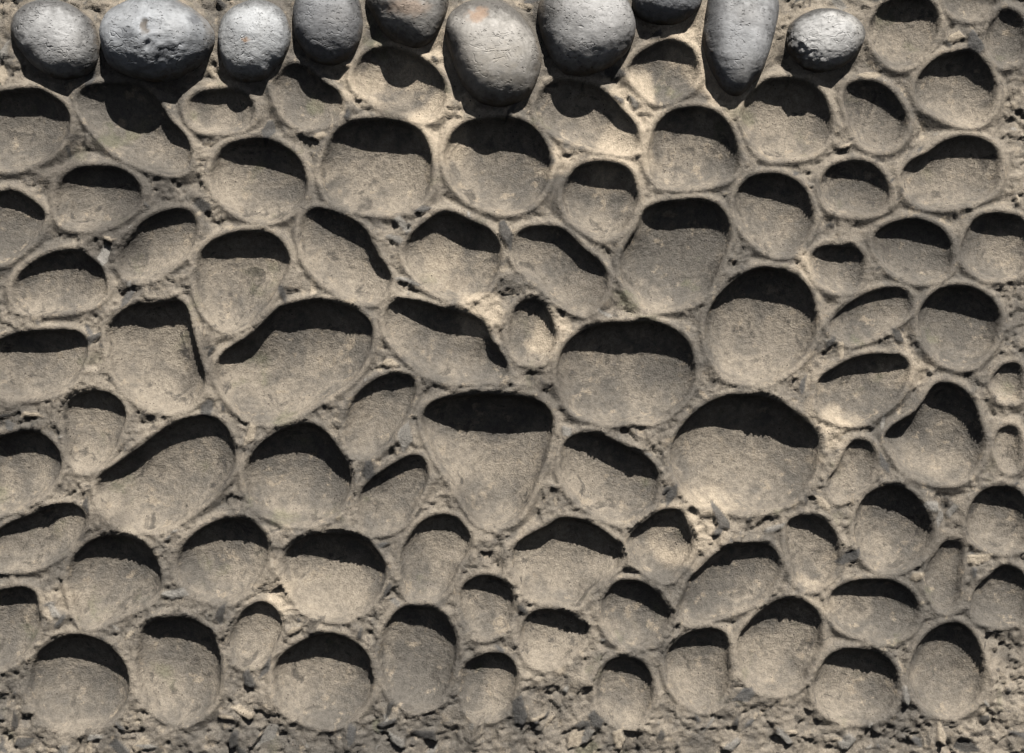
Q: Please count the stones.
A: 10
